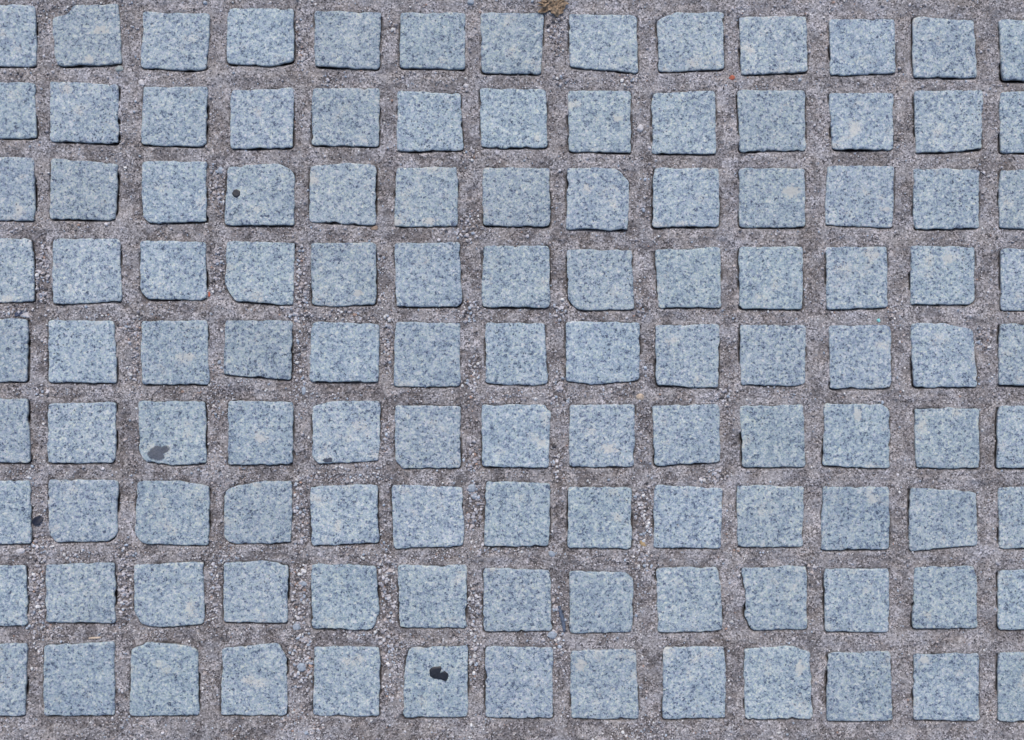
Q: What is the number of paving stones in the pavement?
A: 117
